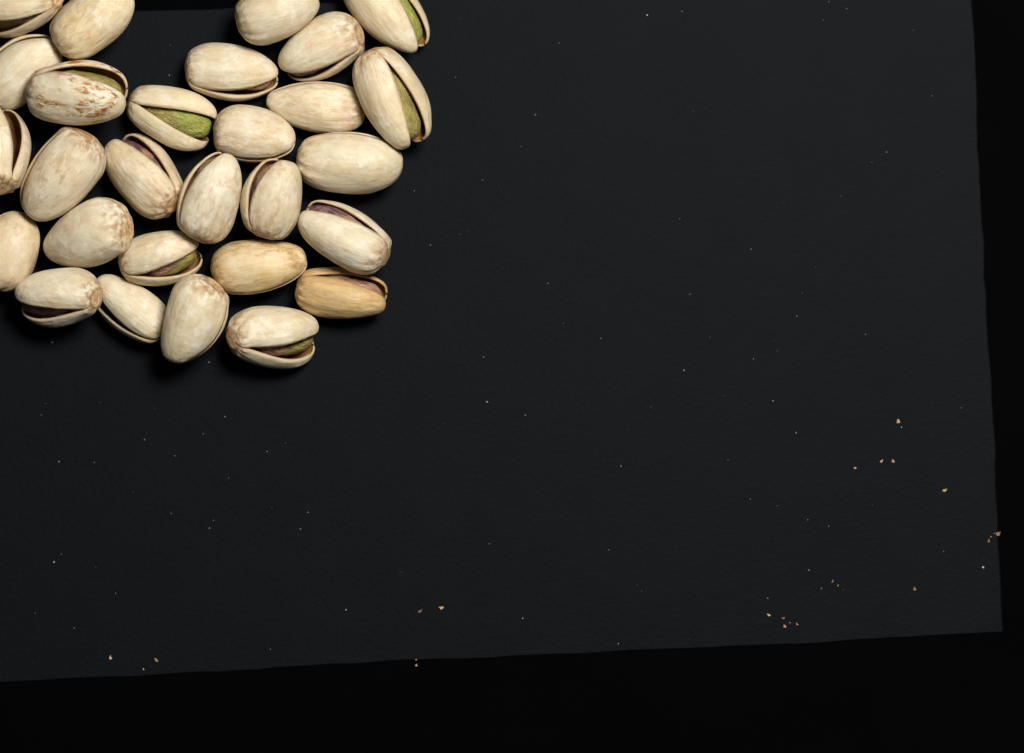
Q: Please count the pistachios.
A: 28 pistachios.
